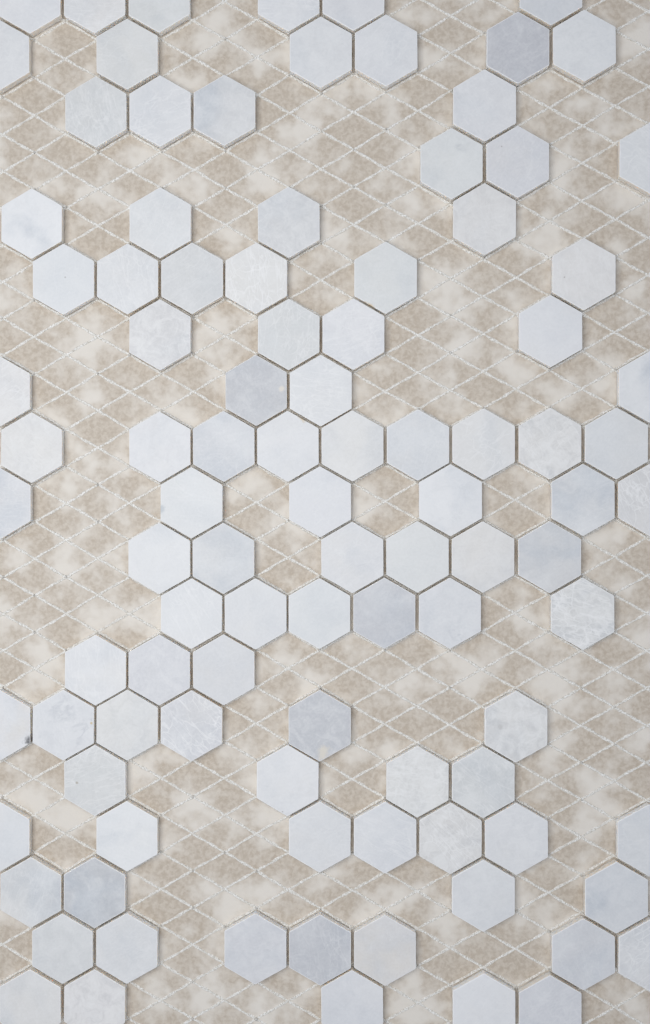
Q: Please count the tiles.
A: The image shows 100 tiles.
